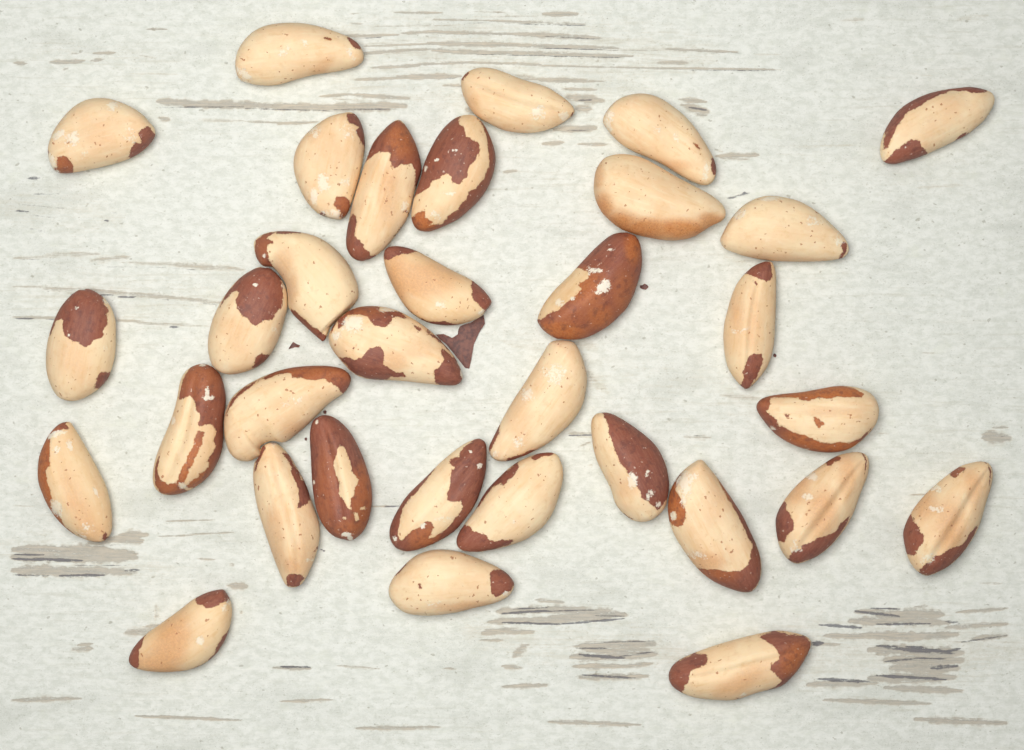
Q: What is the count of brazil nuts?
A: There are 33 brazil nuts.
